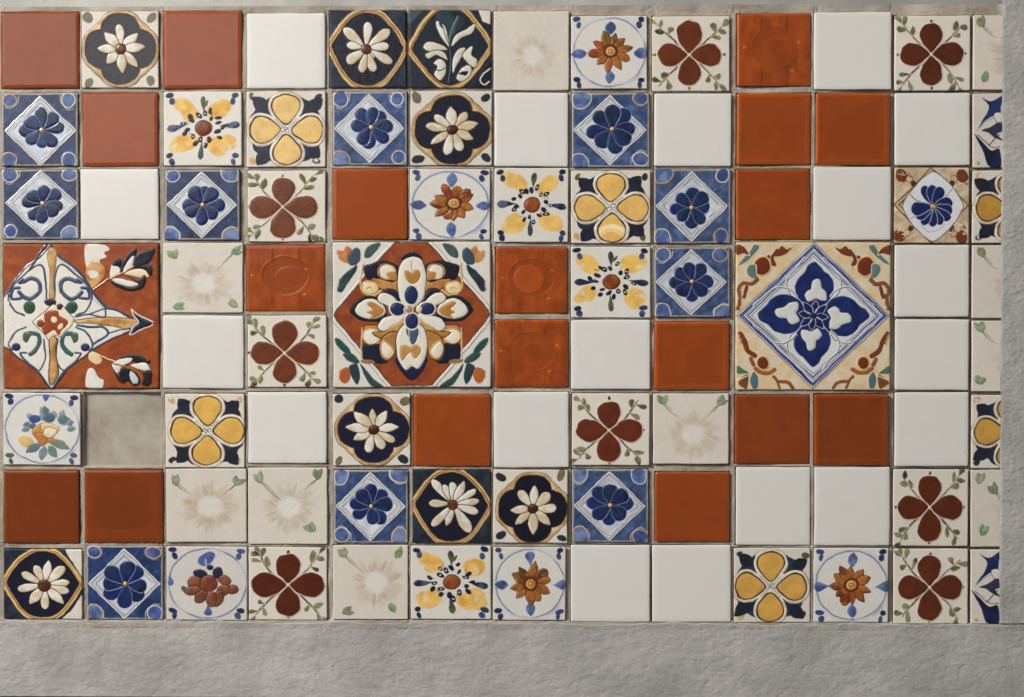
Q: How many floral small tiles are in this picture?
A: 55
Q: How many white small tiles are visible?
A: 18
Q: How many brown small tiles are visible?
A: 18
